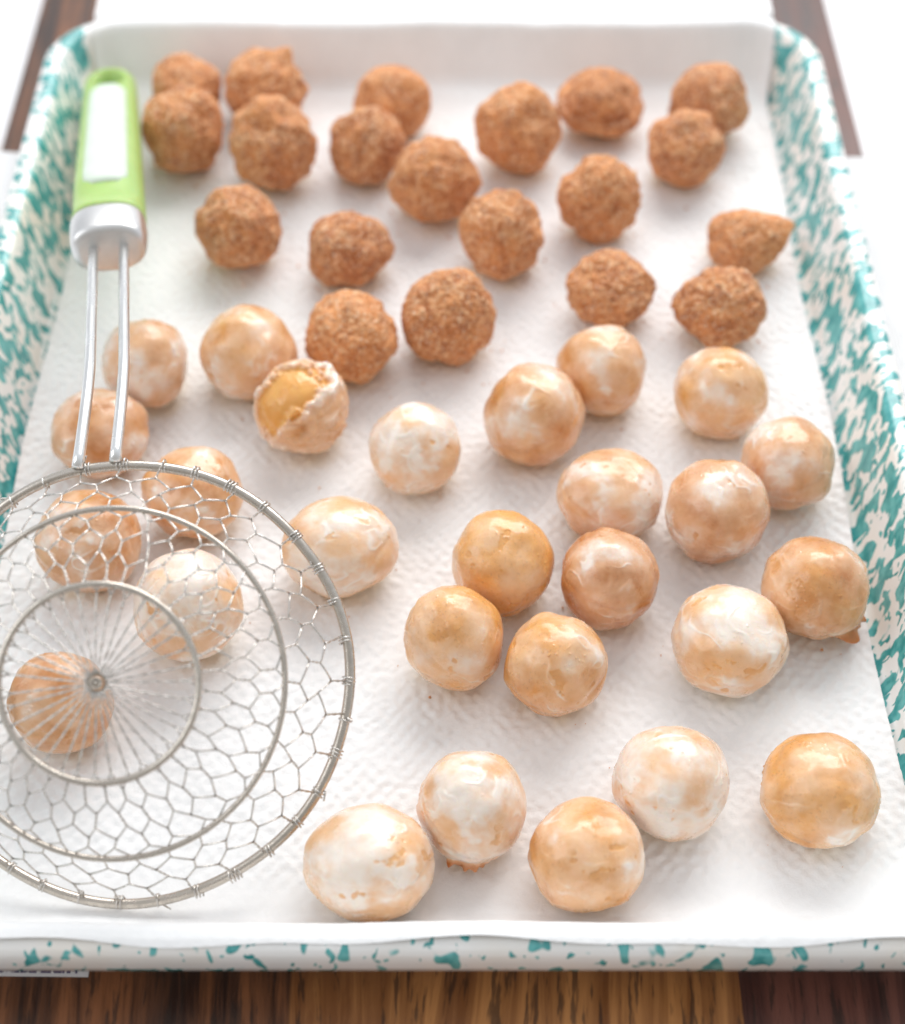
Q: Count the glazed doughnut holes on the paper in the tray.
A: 27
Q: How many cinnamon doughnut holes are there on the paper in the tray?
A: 20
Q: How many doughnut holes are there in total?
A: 47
